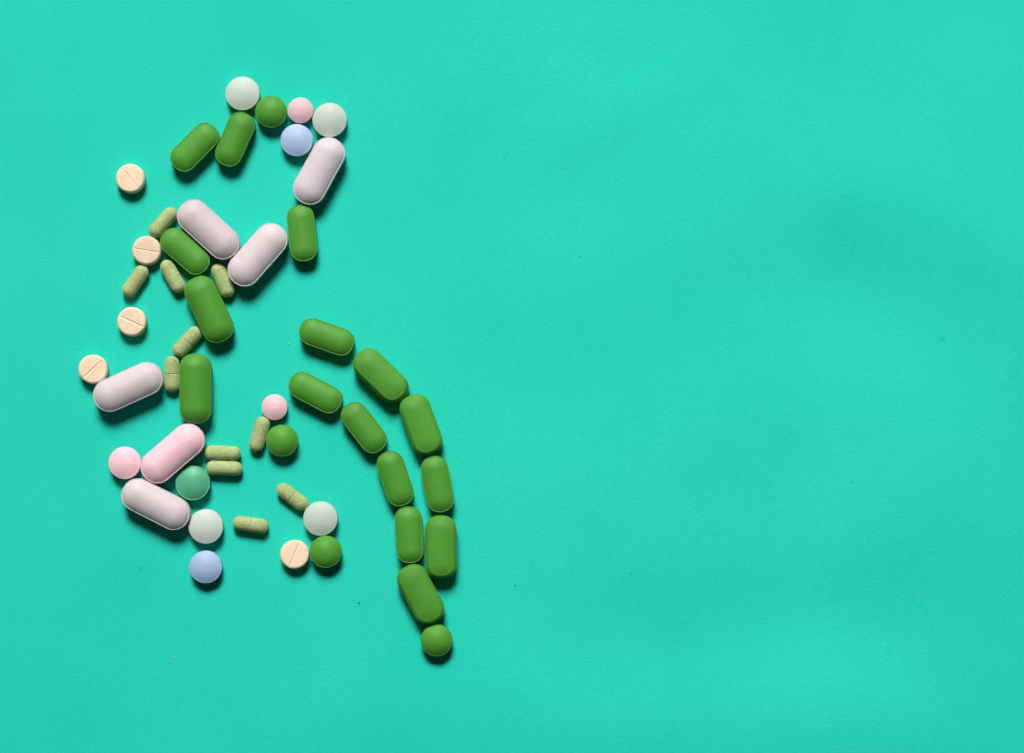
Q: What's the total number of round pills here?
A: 19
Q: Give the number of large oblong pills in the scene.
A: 22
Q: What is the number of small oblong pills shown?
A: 11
